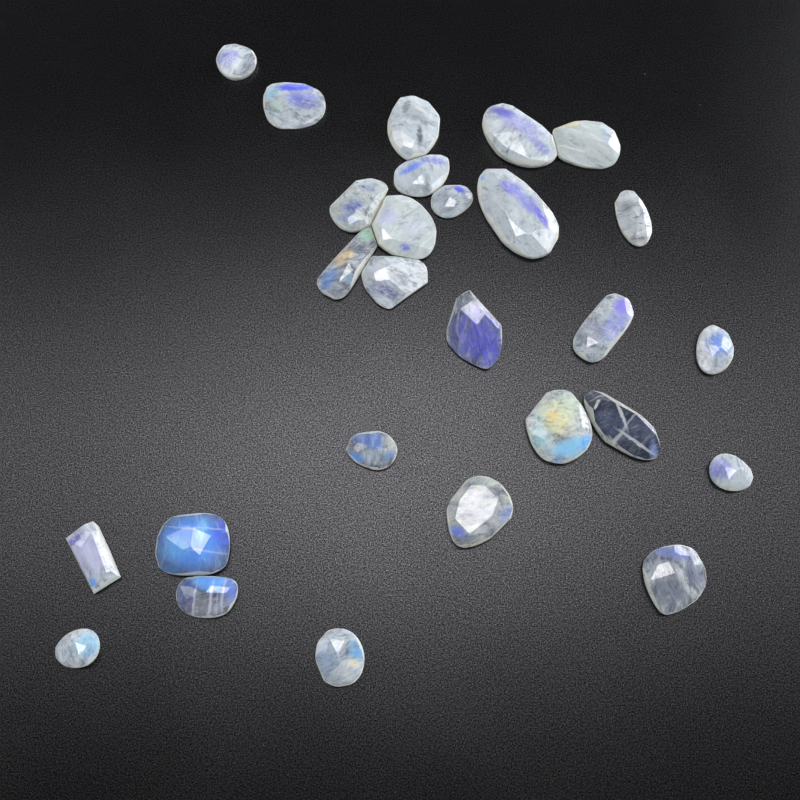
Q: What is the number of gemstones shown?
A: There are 27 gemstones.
